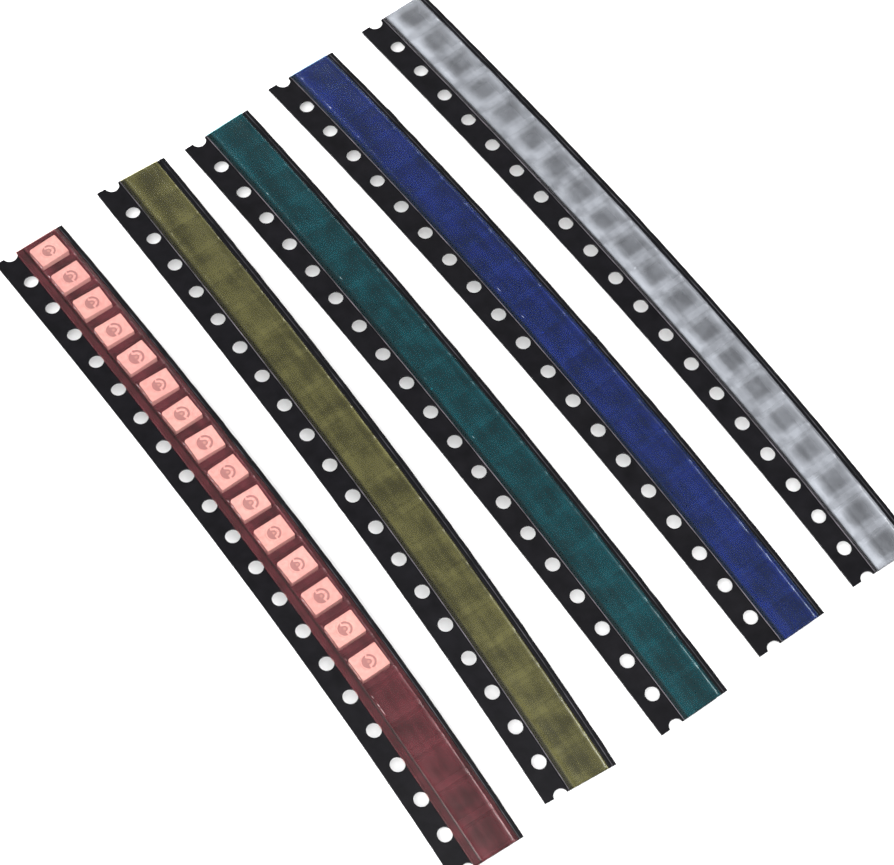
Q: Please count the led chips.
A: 15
